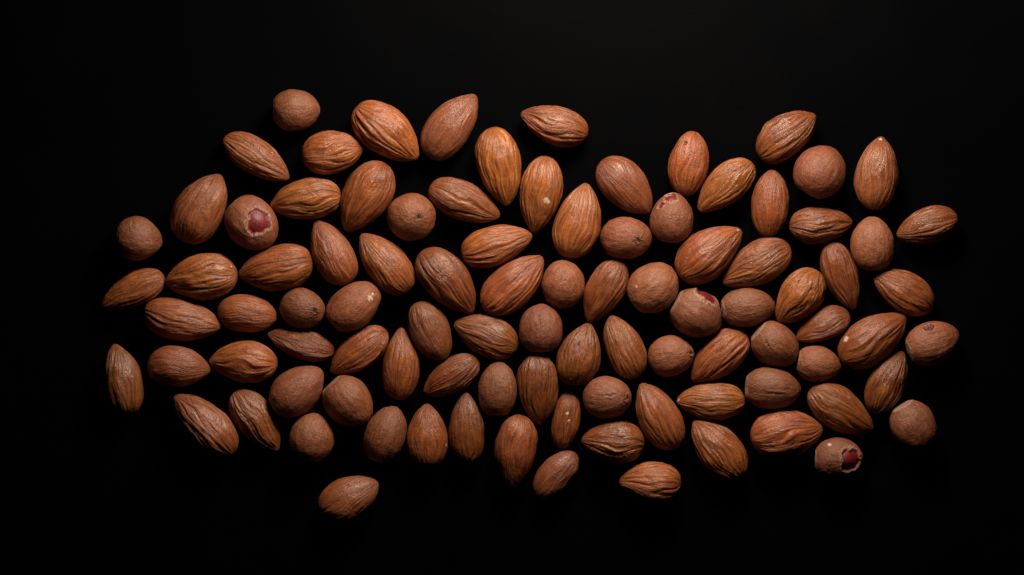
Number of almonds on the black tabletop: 67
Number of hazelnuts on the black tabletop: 28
